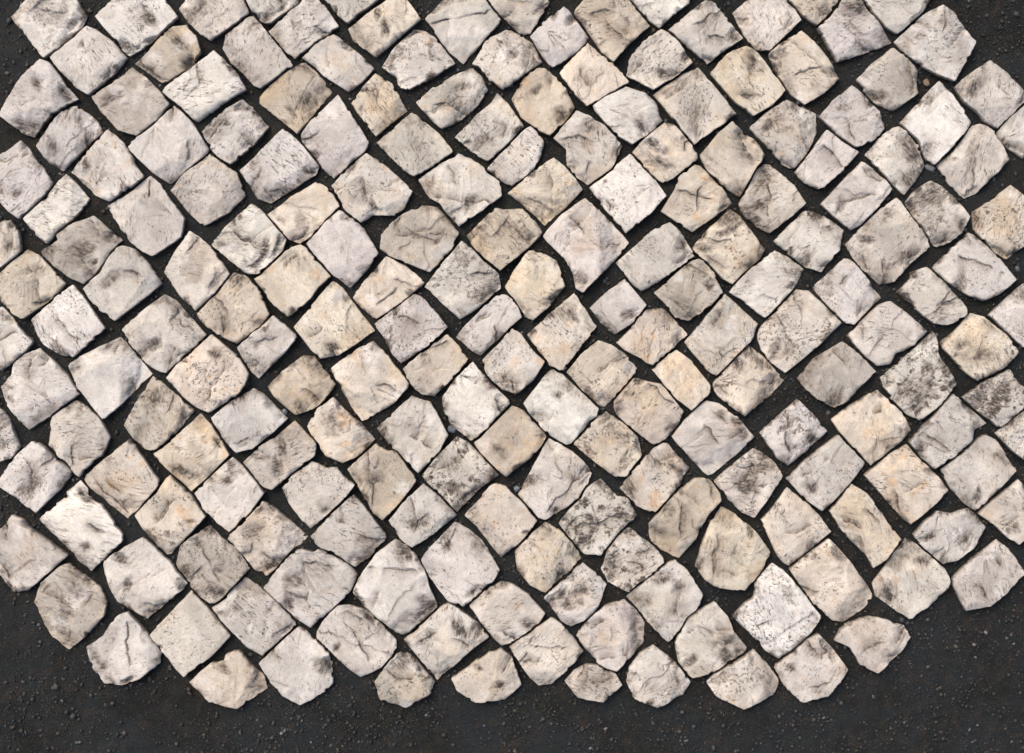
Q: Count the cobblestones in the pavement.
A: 200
